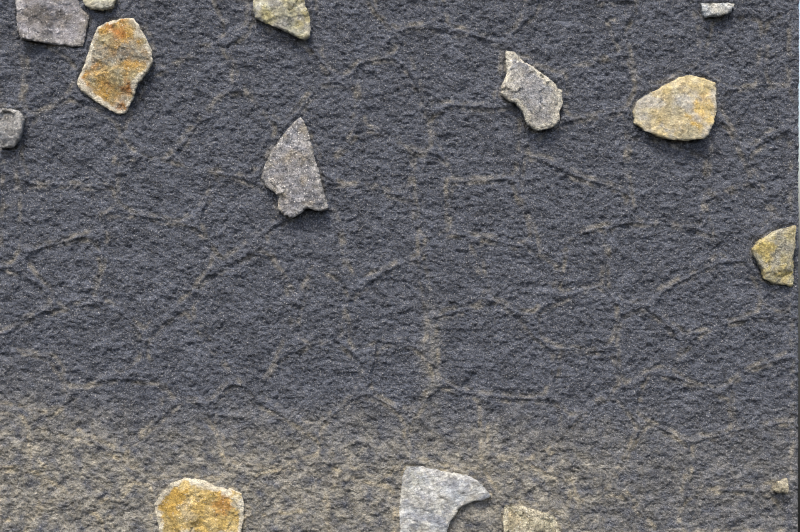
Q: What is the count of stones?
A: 14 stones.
